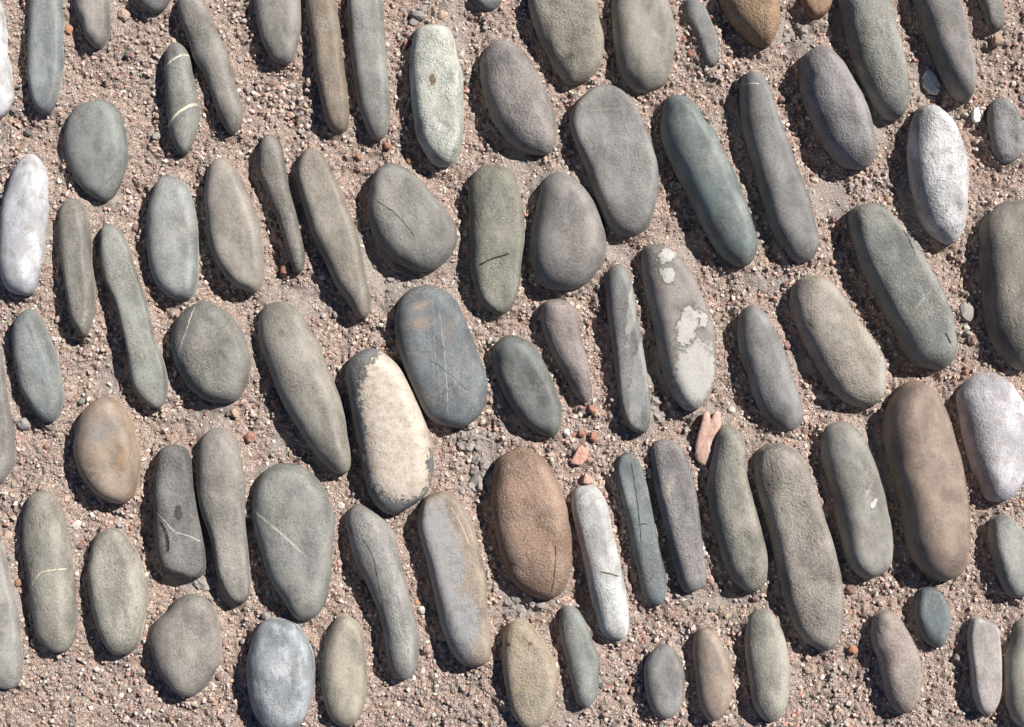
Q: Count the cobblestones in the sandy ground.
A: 82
